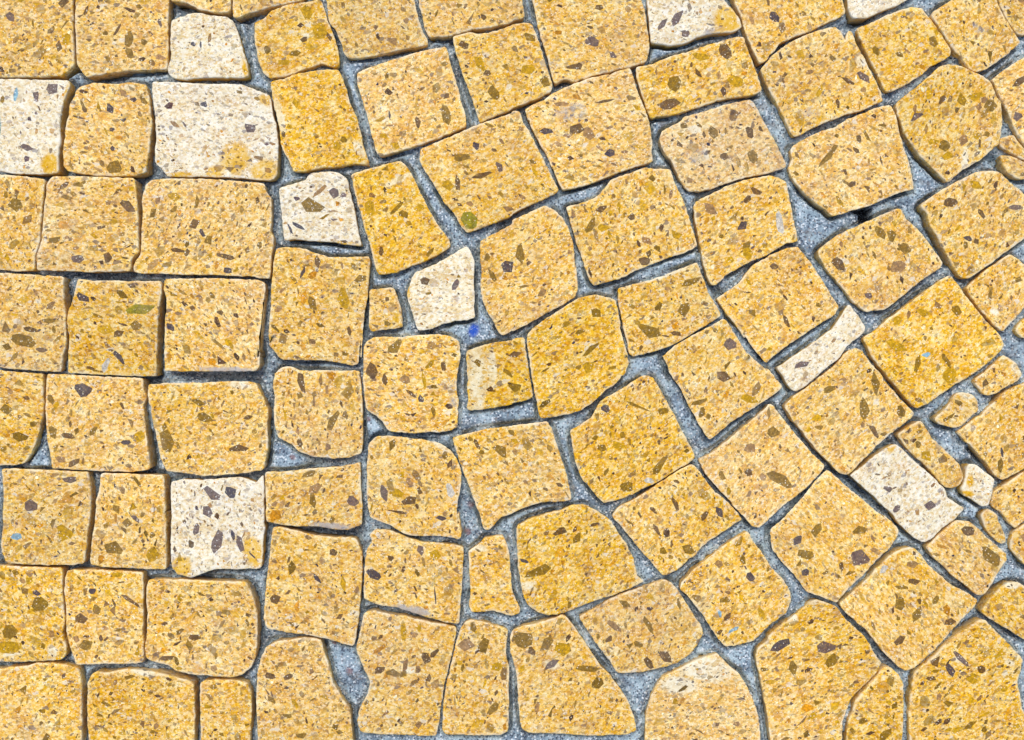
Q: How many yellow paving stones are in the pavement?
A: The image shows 93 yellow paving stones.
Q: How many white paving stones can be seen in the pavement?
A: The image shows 11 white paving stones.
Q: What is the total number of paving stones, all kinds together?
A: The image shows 104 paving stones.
